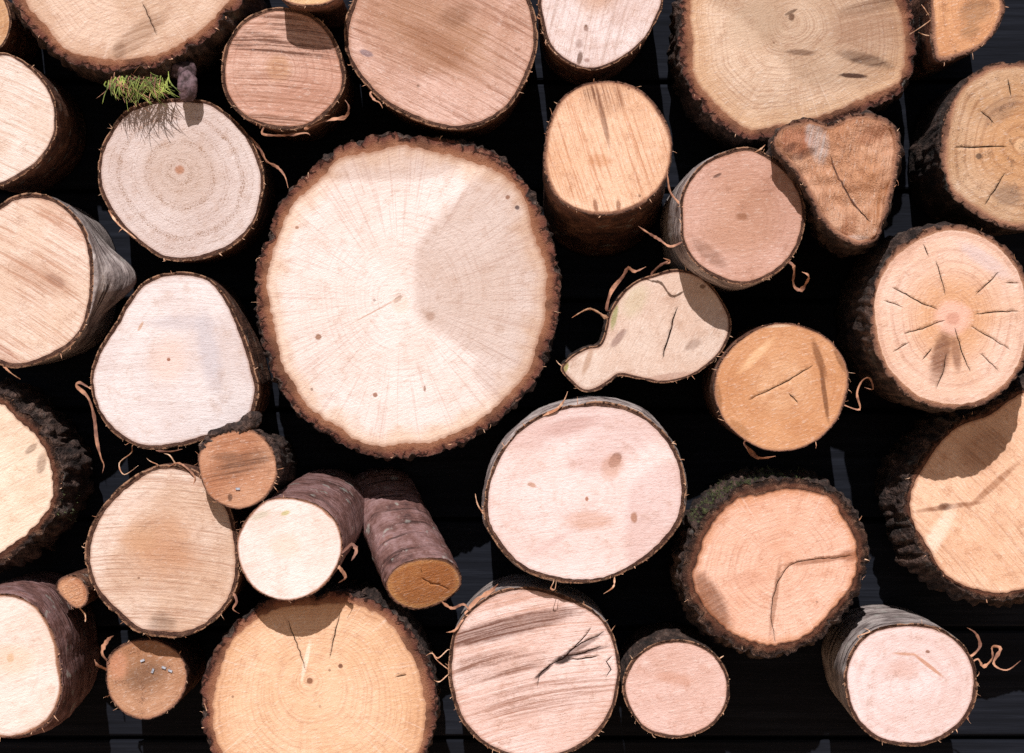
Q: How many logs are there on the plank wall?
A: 35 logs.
